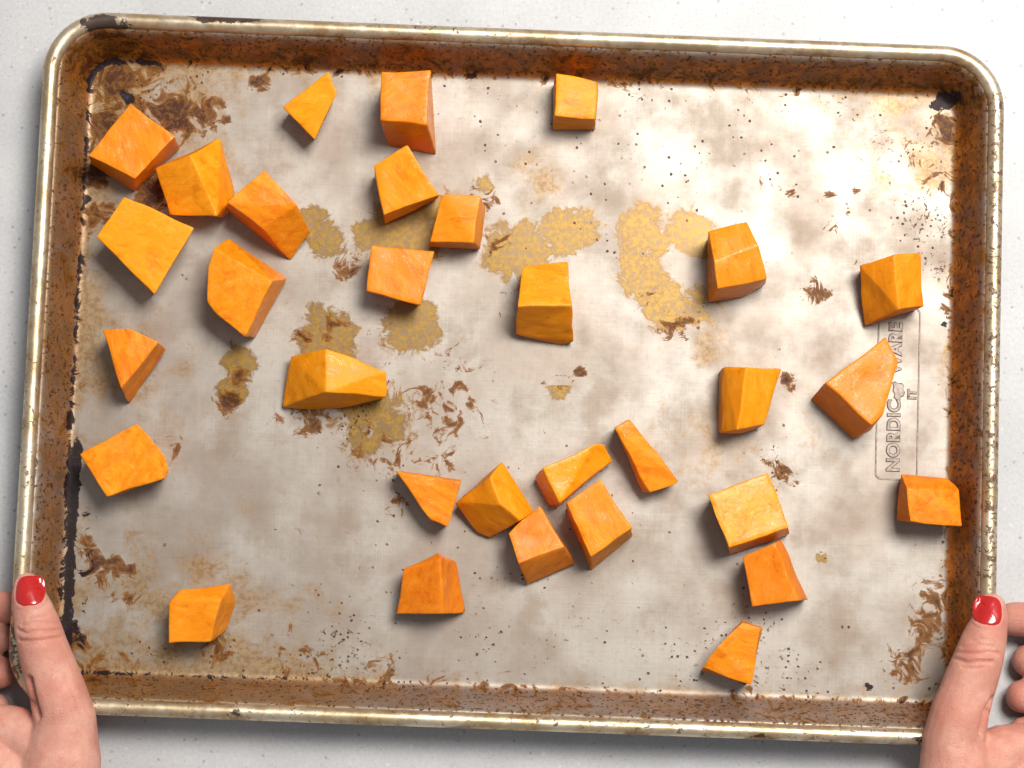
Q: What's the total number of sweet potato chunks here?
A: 31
